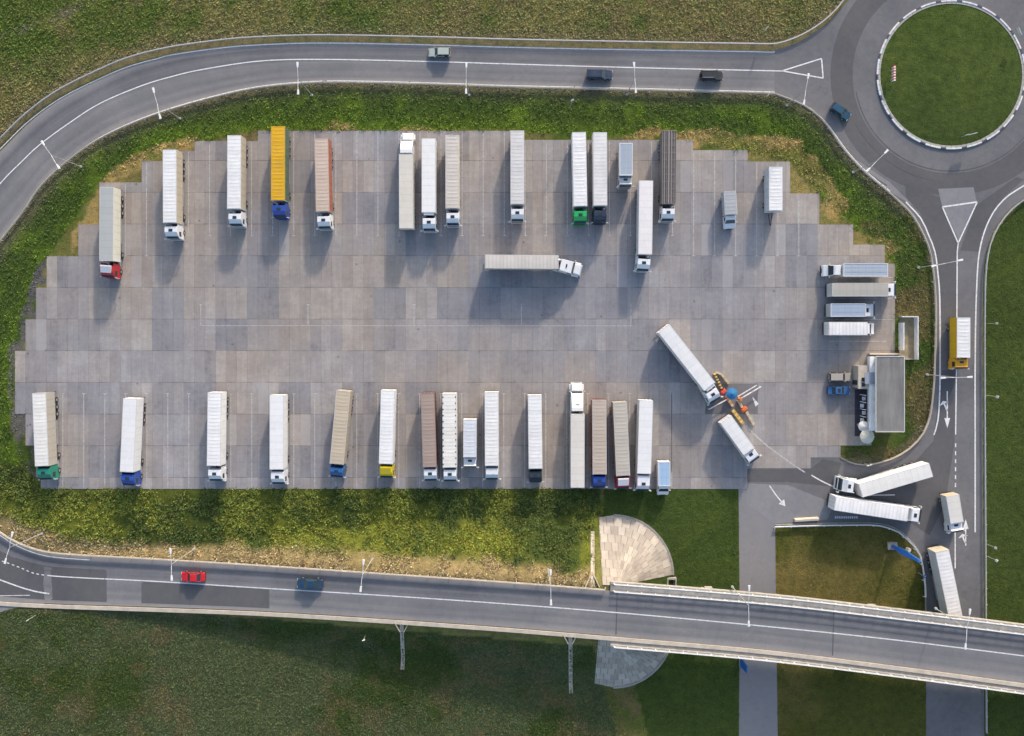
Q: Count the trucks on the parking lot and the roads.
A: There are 43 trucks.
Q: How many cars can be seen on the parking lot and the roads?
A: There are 8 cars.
